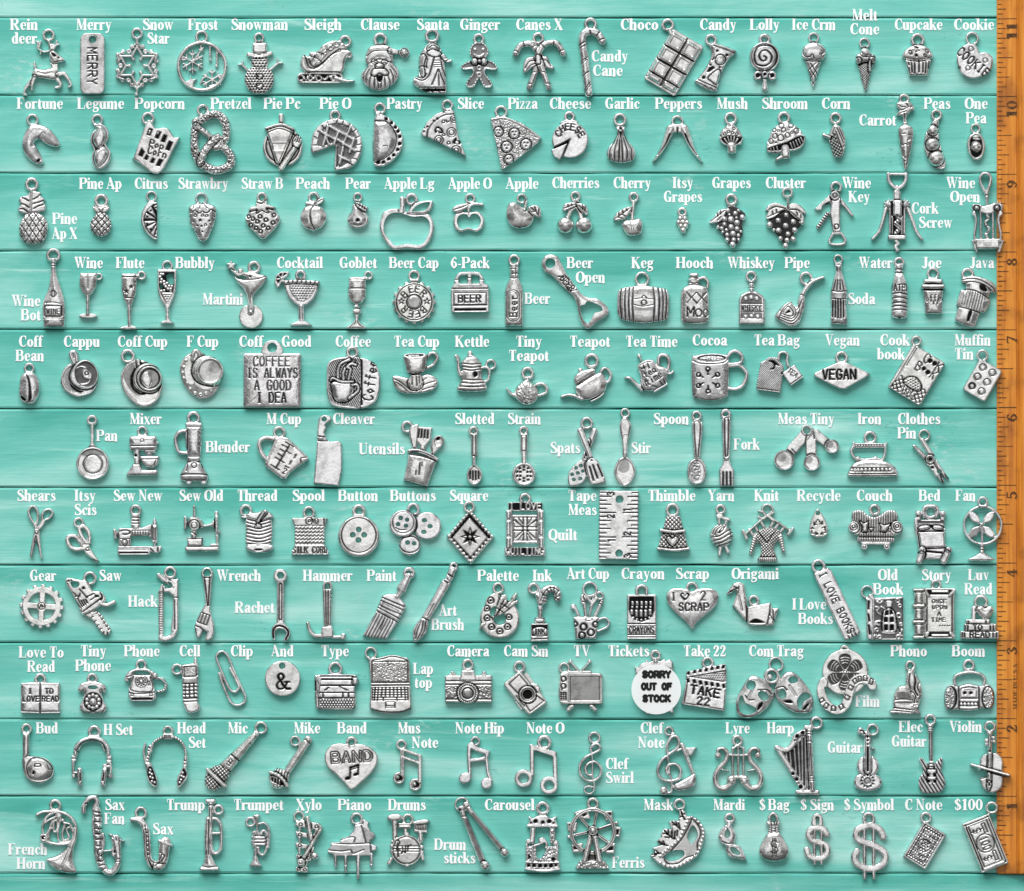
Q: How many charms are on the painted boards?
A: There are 191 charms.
